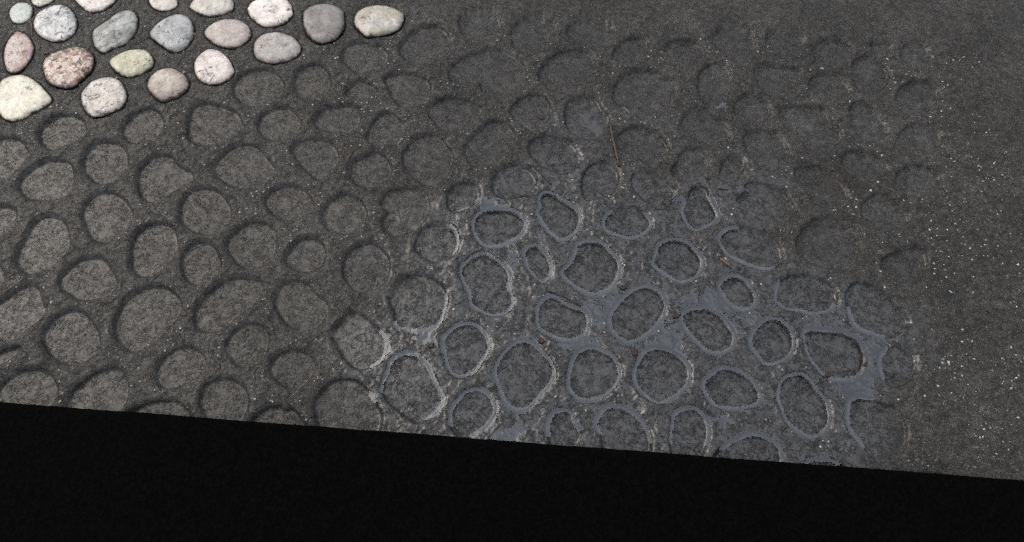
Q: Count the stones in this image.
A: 20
